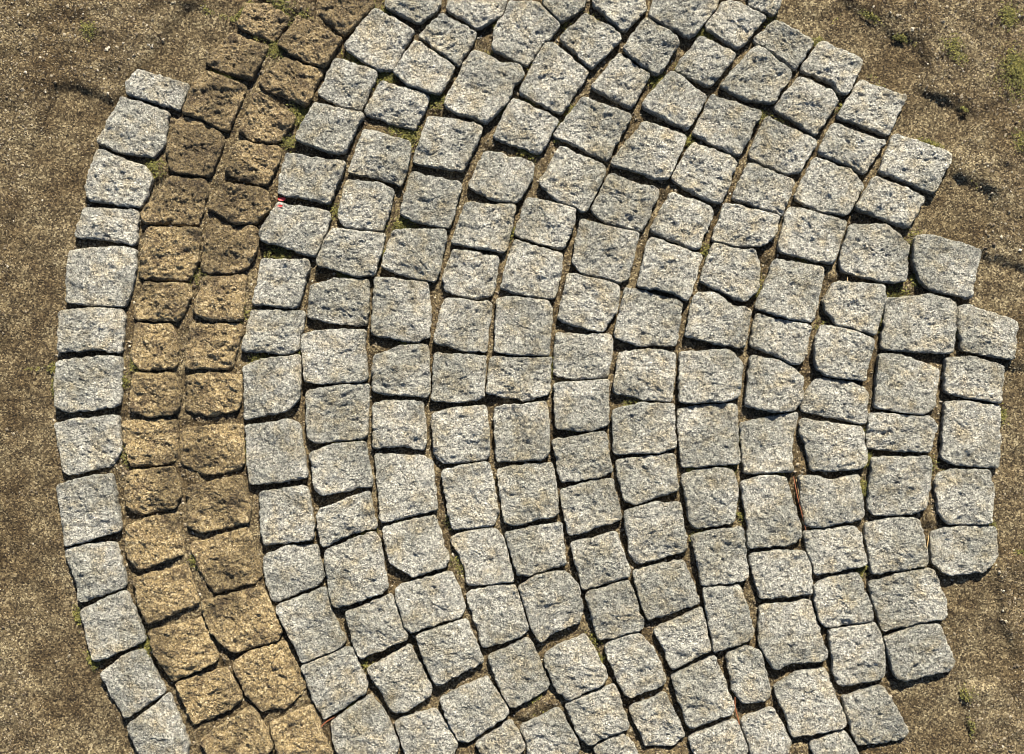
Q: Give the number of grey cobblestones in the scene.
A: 173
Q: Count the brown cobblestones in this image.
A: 32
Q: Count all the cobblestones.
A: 205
